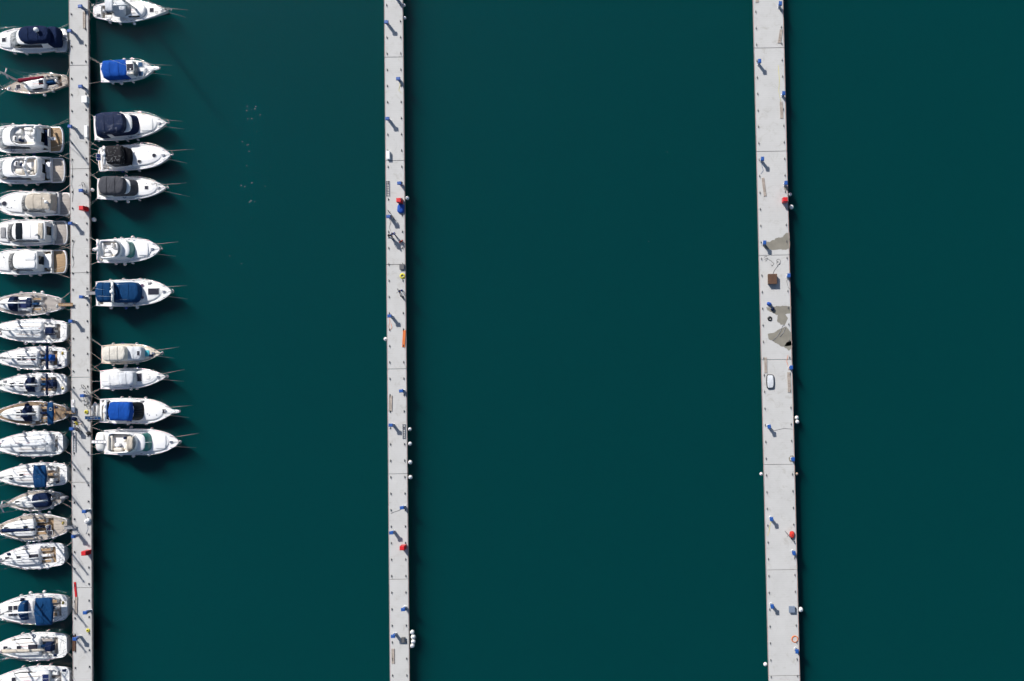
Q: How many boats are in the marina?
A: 31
